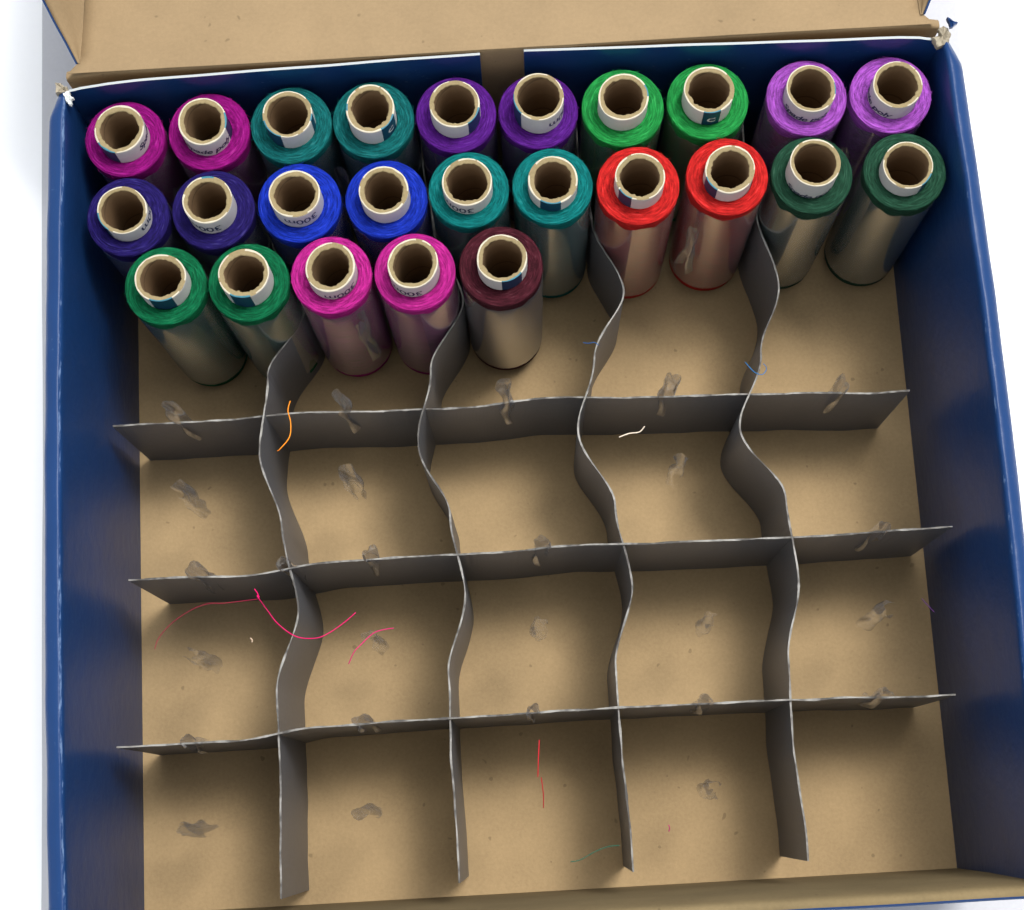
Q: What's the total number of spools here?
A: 25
